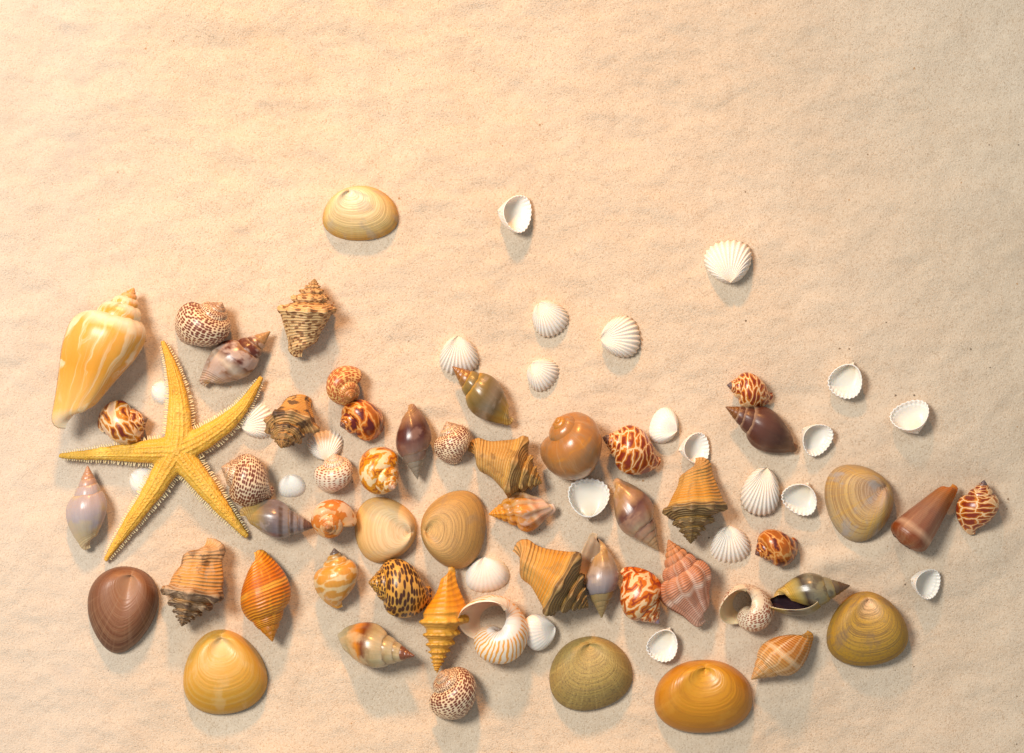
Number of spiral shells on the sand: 43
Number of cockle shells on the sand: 24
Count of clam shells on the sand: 9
